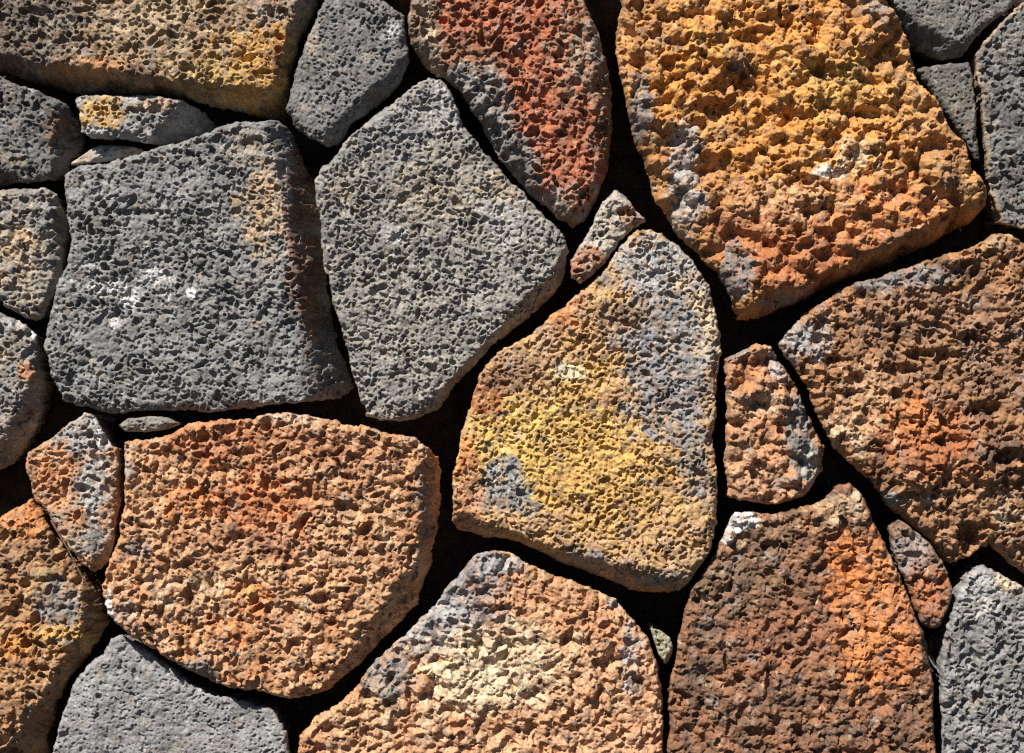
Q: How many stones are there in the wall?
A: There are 28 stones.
